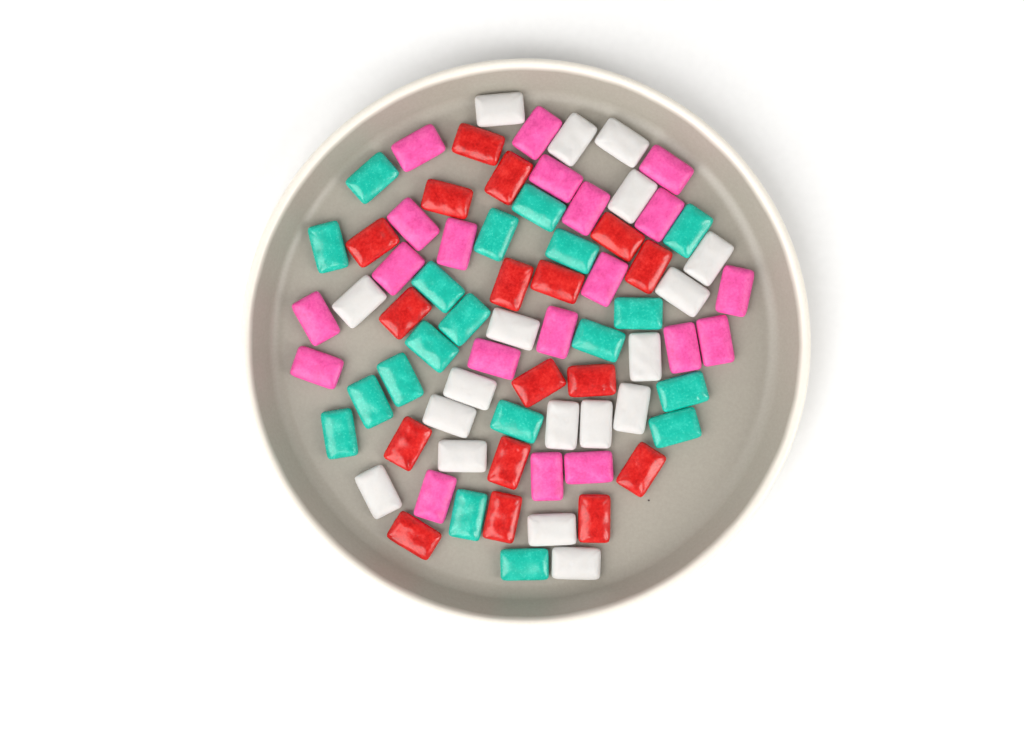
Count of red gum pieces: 17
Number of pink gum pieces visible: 20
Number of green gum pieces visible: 19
